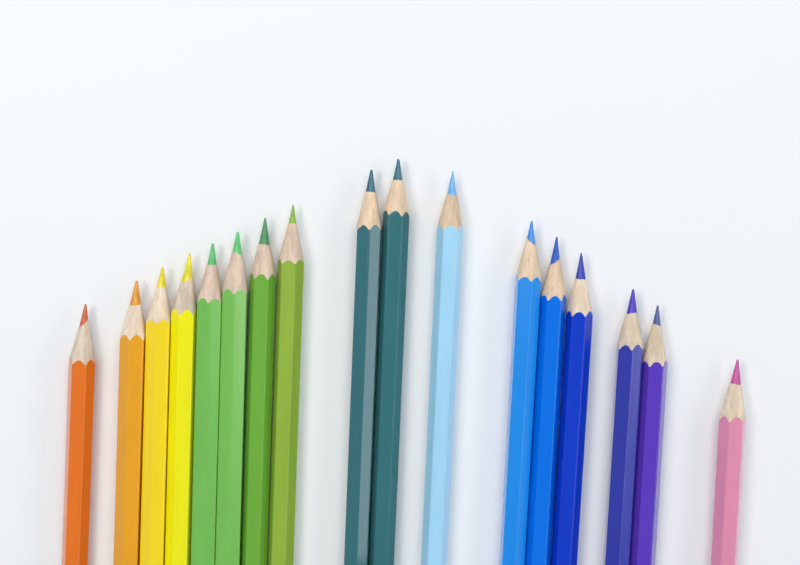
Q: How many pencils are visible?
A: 17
